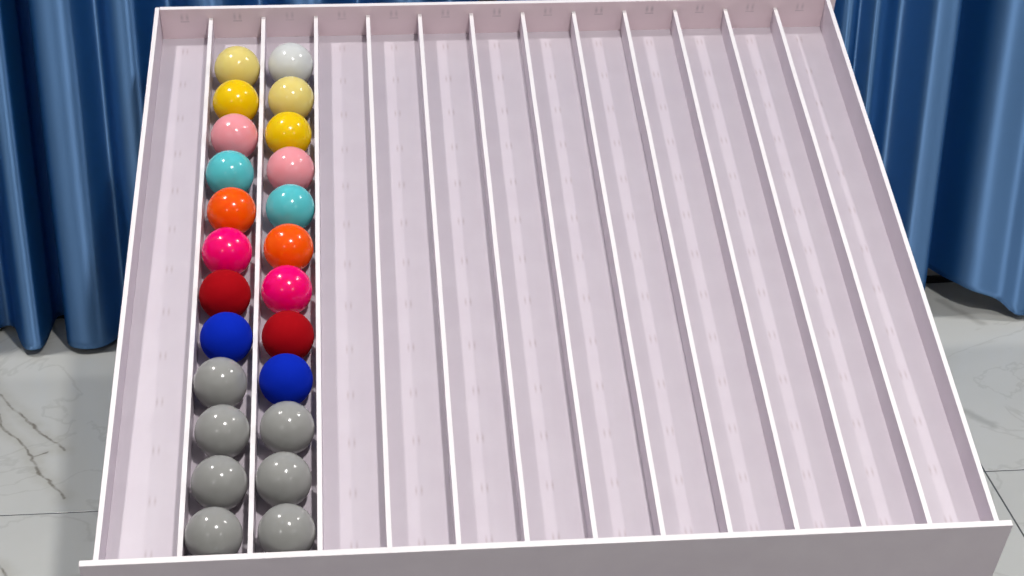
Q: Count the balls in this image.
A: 24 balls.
